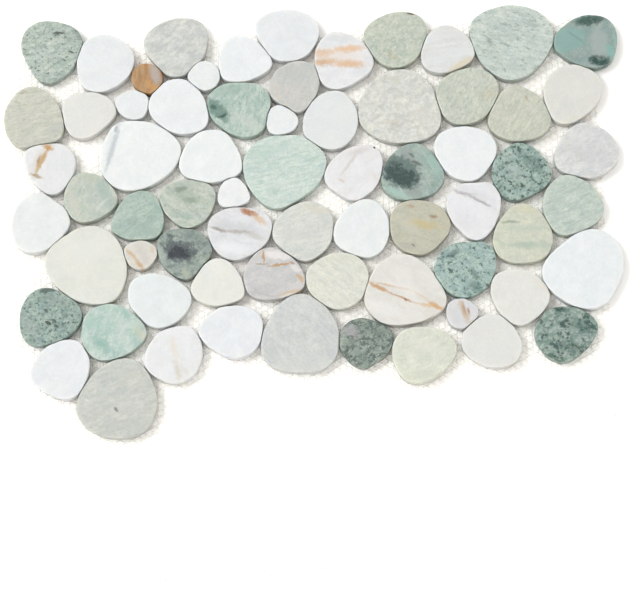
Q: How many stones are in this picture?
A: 68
